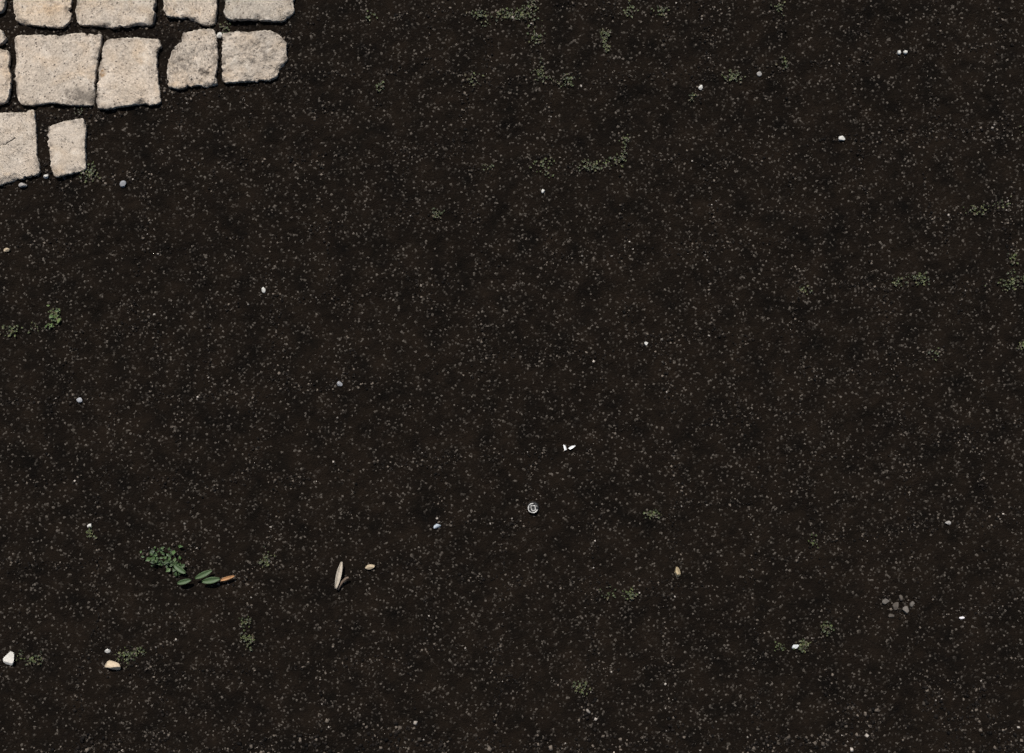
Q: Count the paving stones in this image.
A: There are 13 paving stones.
